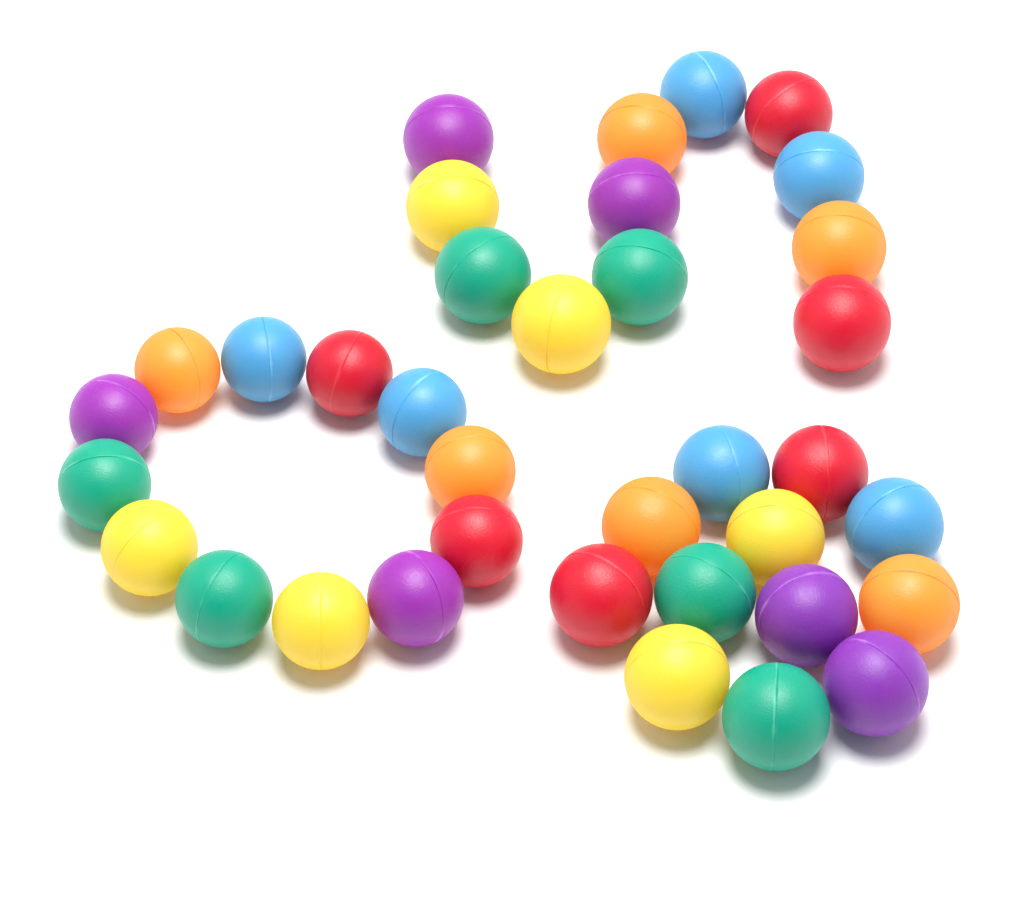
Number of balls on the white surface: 36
